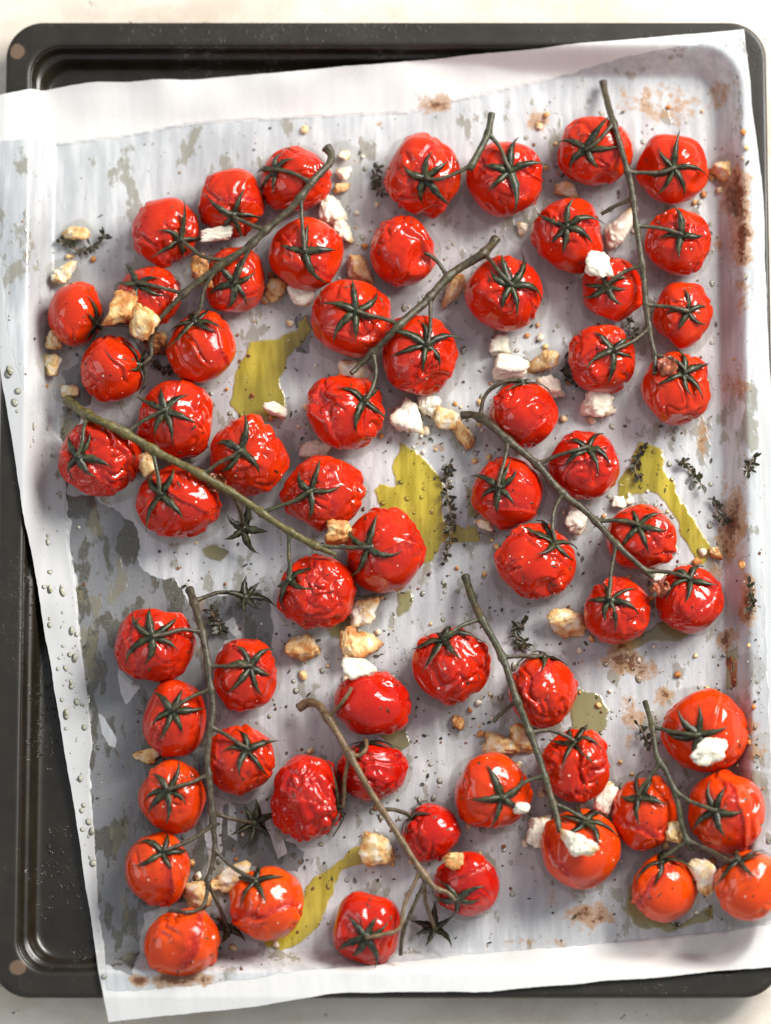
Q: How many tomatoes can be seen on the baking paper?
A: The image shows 62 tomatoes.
